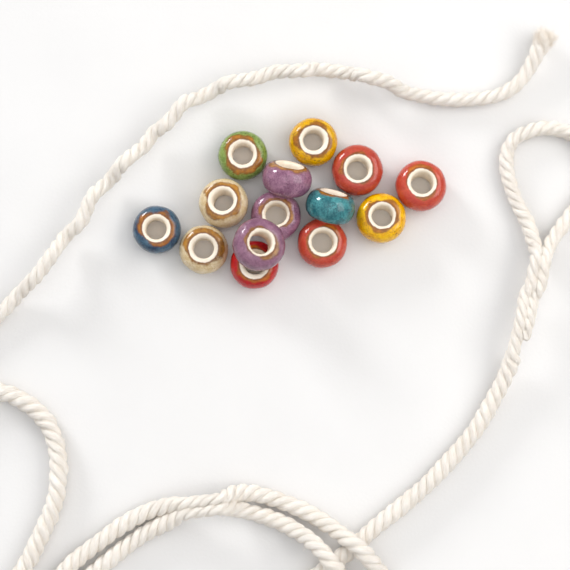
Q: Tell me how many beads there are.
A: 14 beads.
